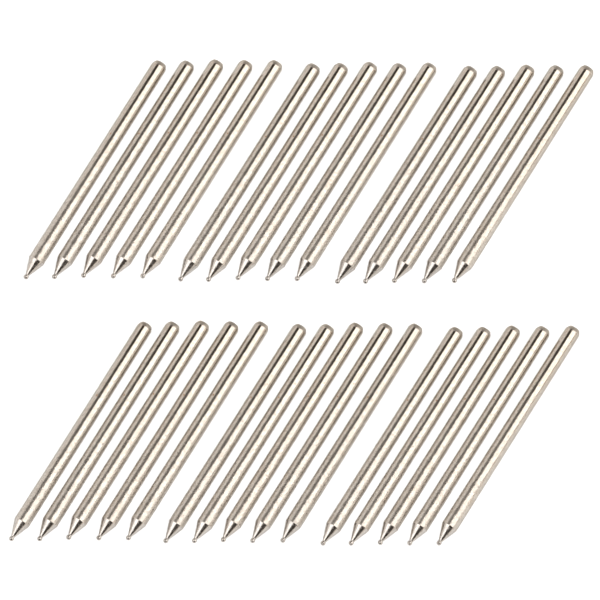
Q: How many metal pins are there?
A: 30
